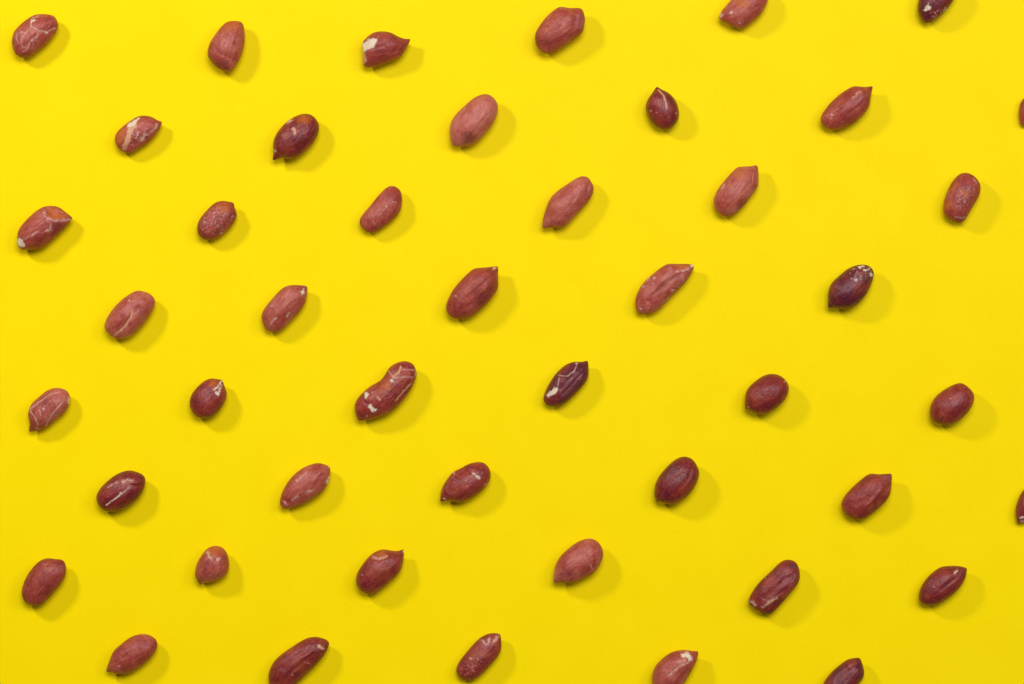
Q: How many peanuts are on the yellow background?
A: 46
